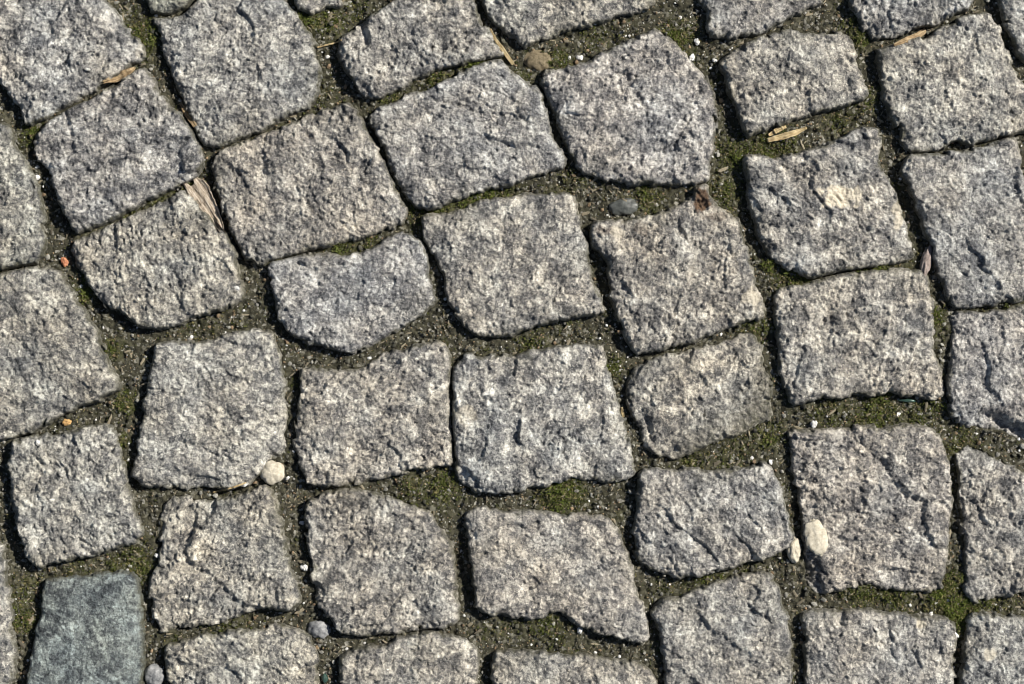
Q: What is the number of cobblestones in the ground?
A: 44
